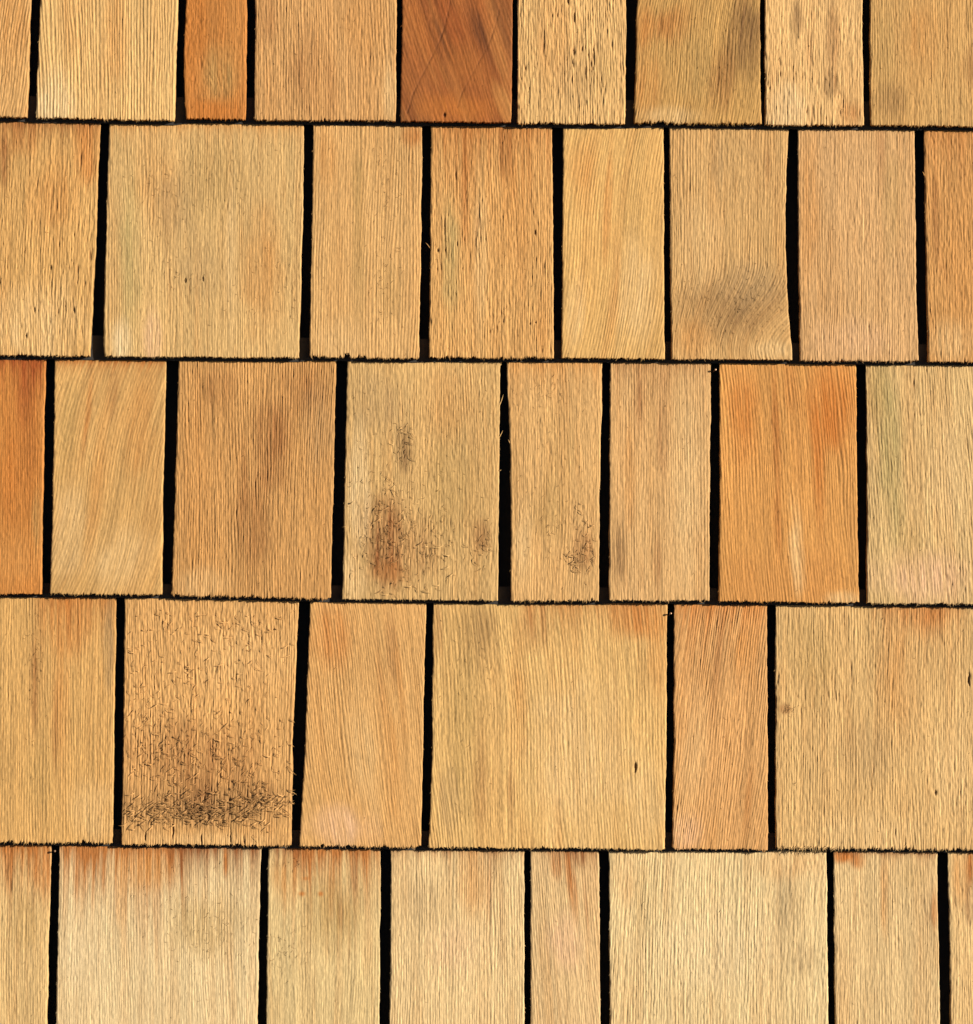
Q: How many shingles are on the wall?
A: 39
